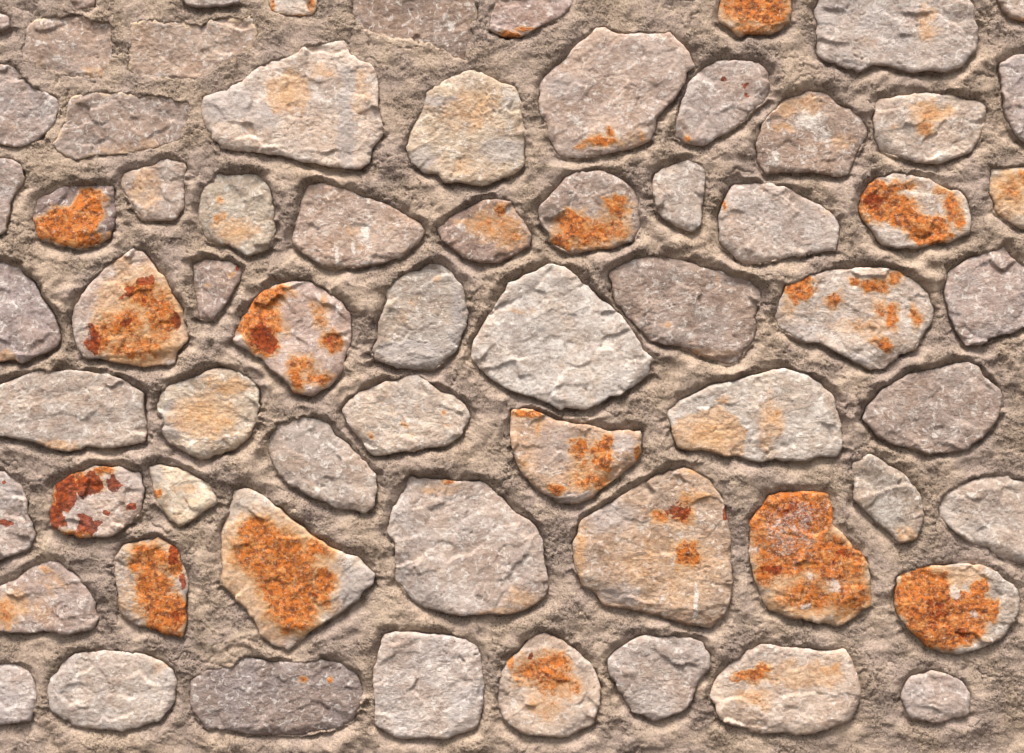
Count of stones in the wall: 67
